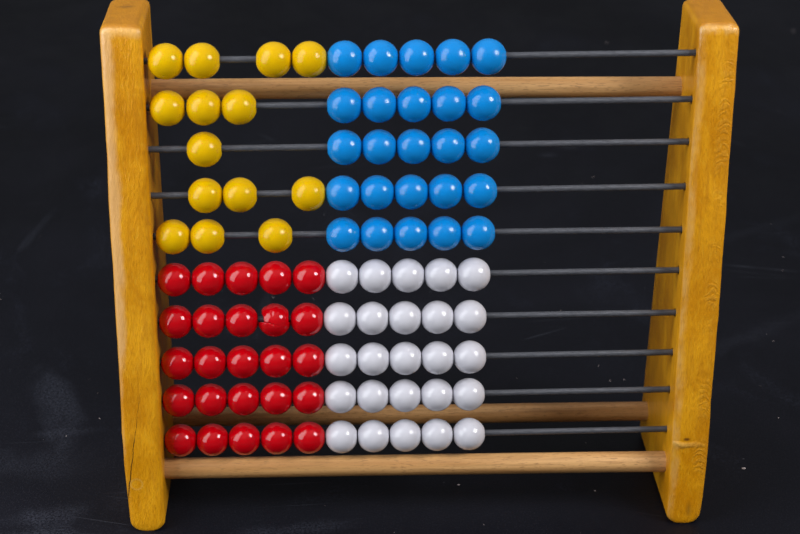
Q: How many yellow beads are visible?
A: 14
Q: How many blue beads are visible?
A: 25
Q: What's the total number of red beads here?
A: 25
